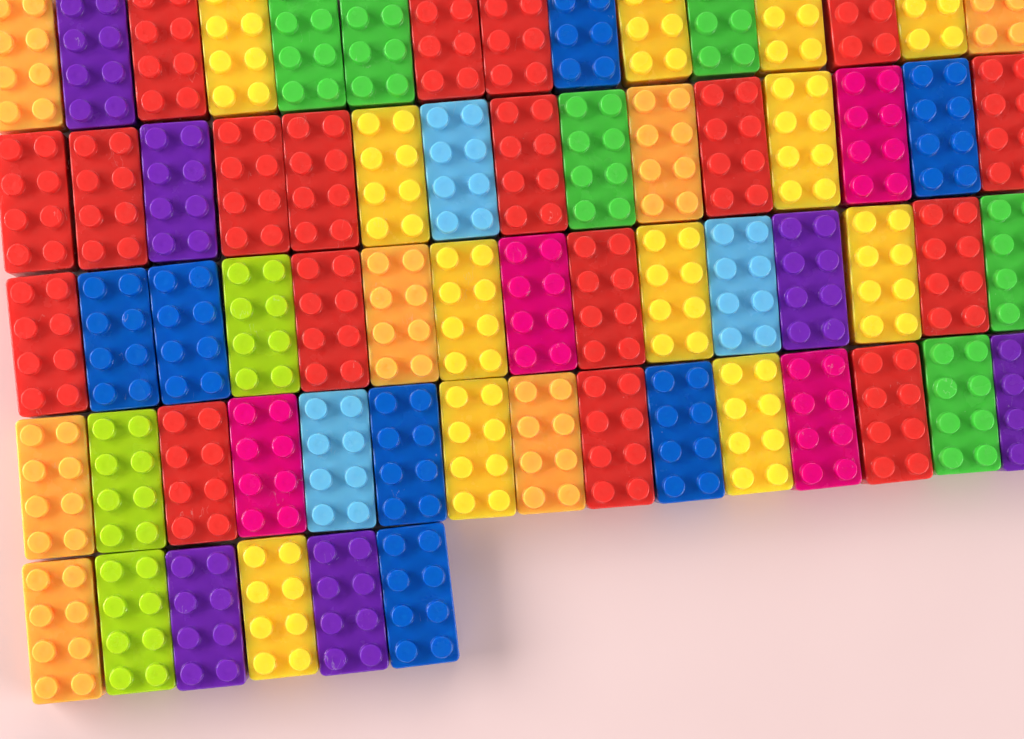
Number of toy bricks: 66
